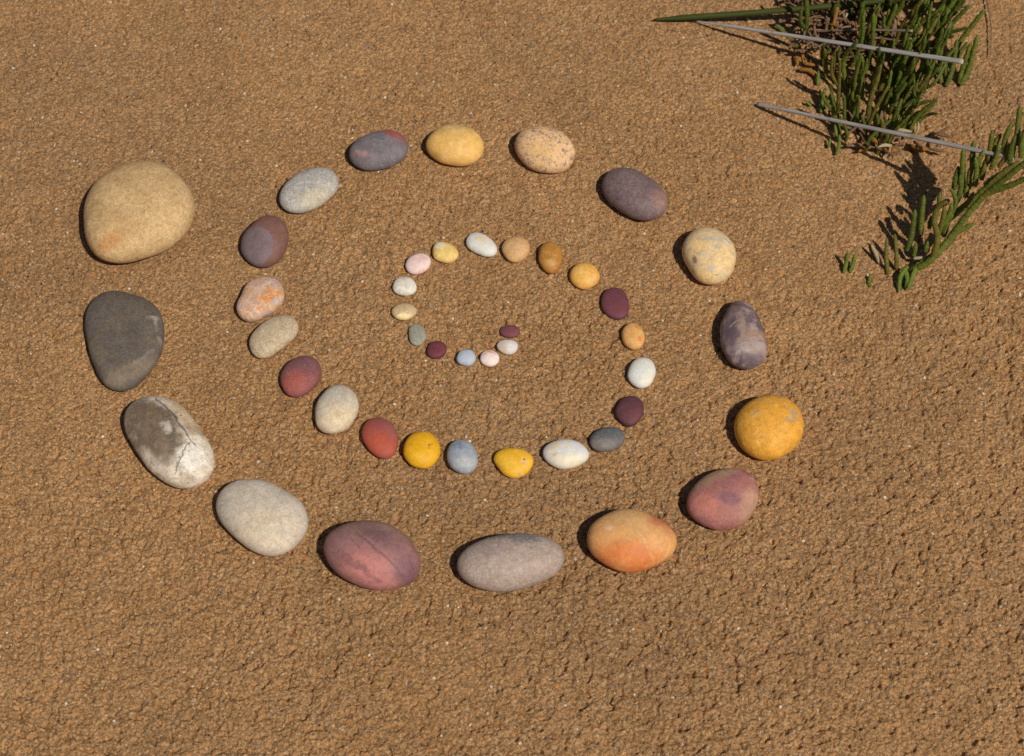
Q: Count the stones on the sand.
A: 45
